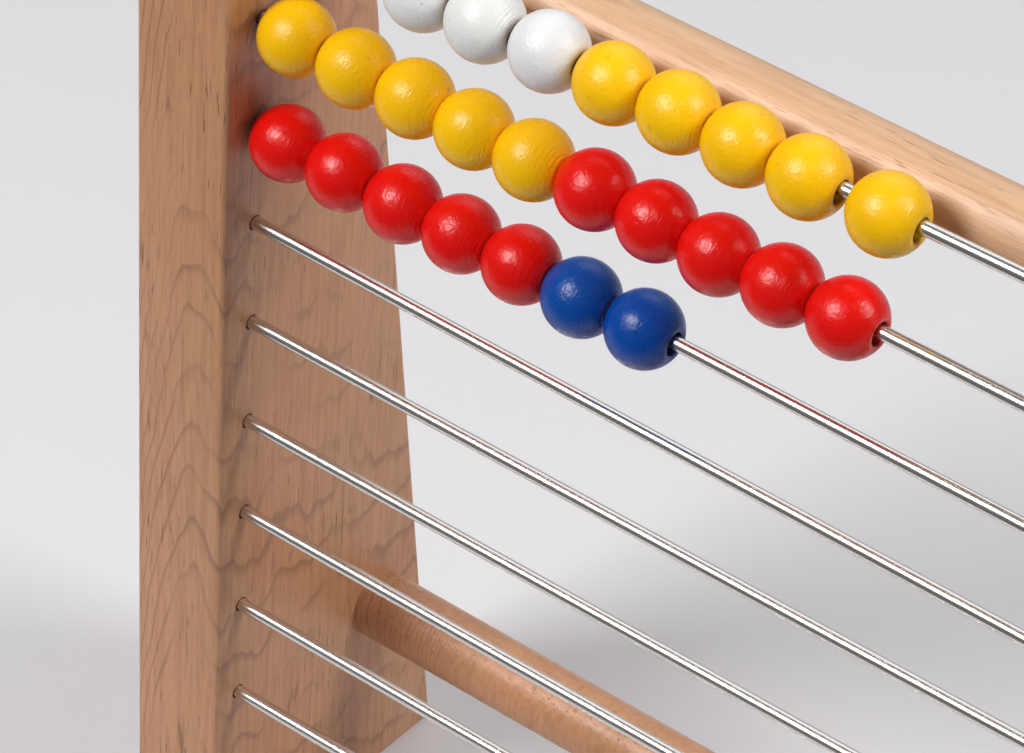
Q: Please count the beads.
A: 25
